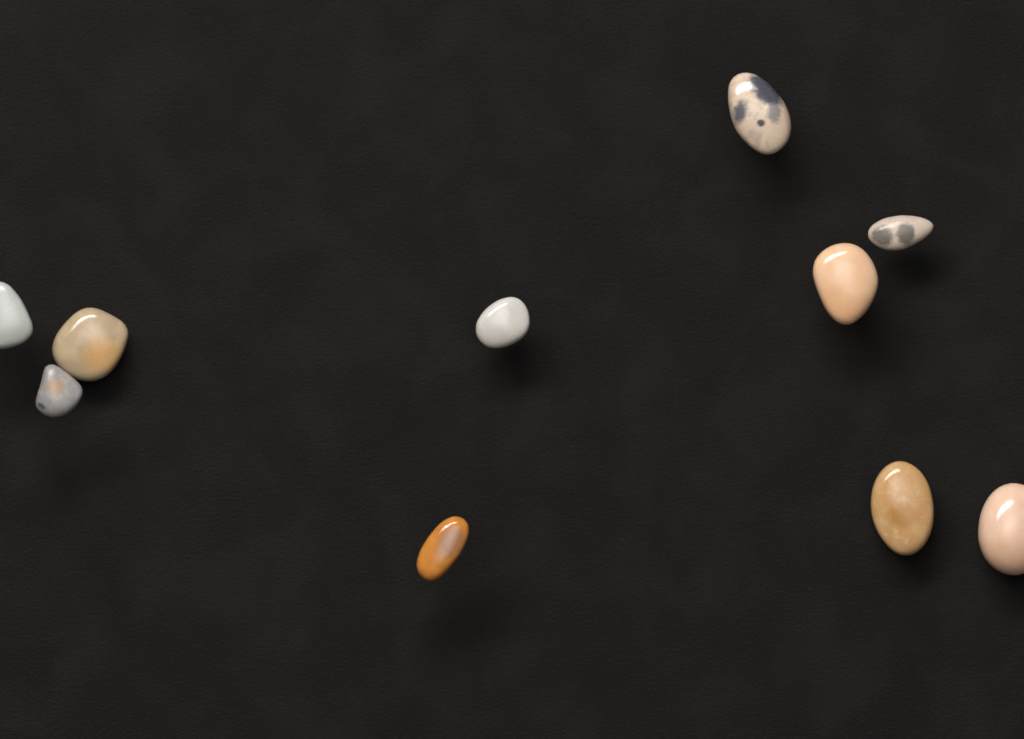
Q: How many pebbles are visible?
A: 10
